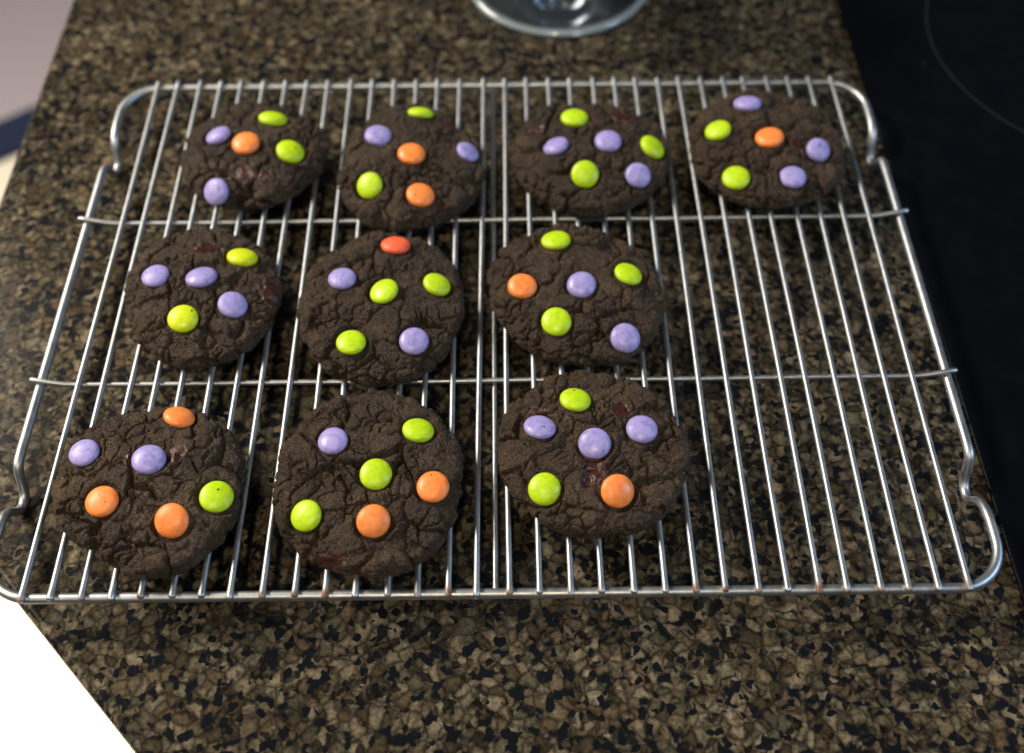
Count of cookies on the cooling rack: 10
